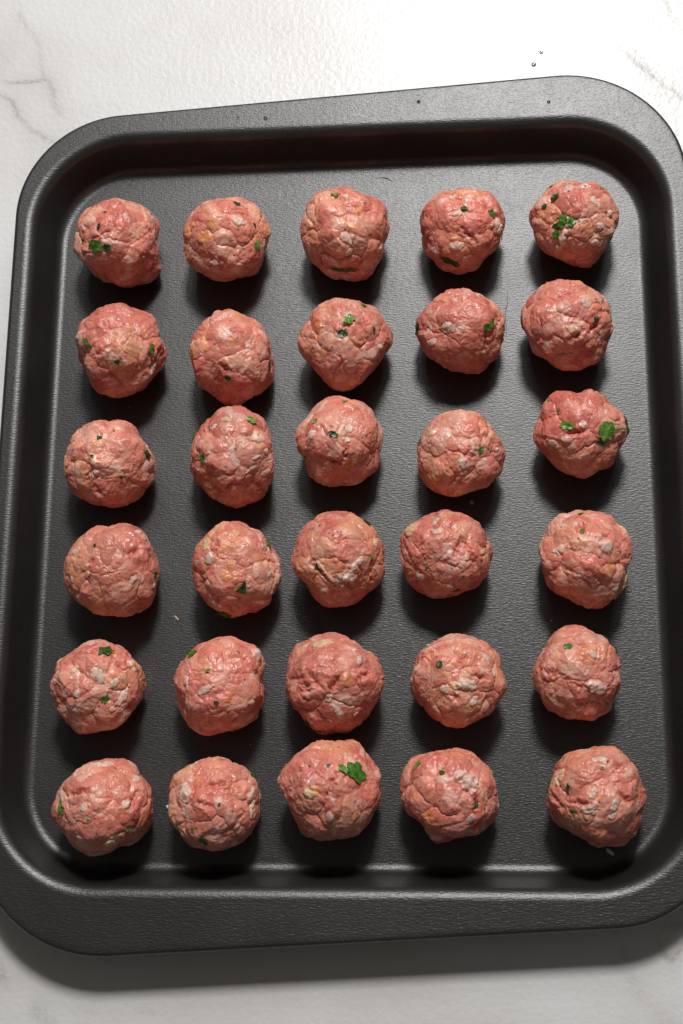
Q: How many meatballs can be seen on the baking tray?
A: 30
